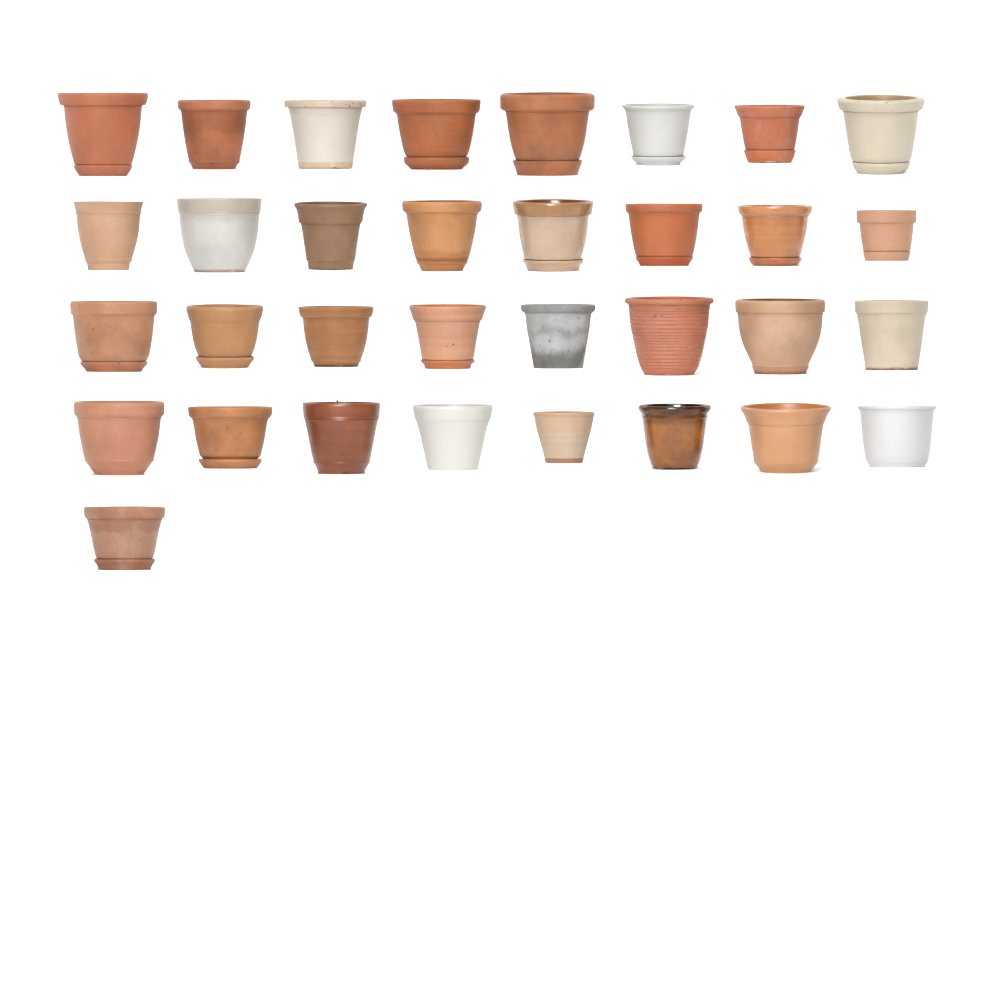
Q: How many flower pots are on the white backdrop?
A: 33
